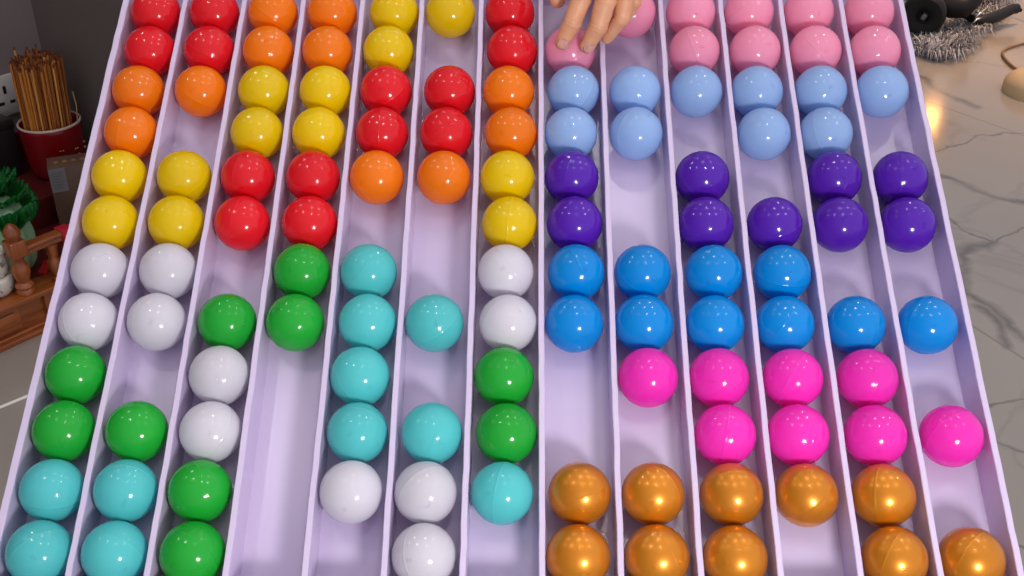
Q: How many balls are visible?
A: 127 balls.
